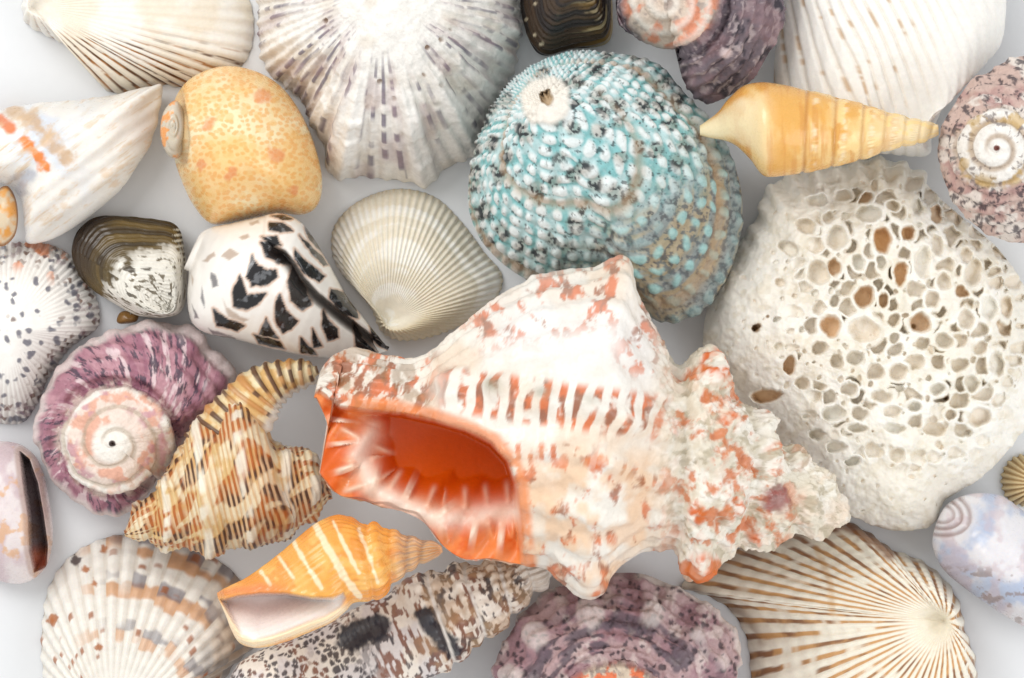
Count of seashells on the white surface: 26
